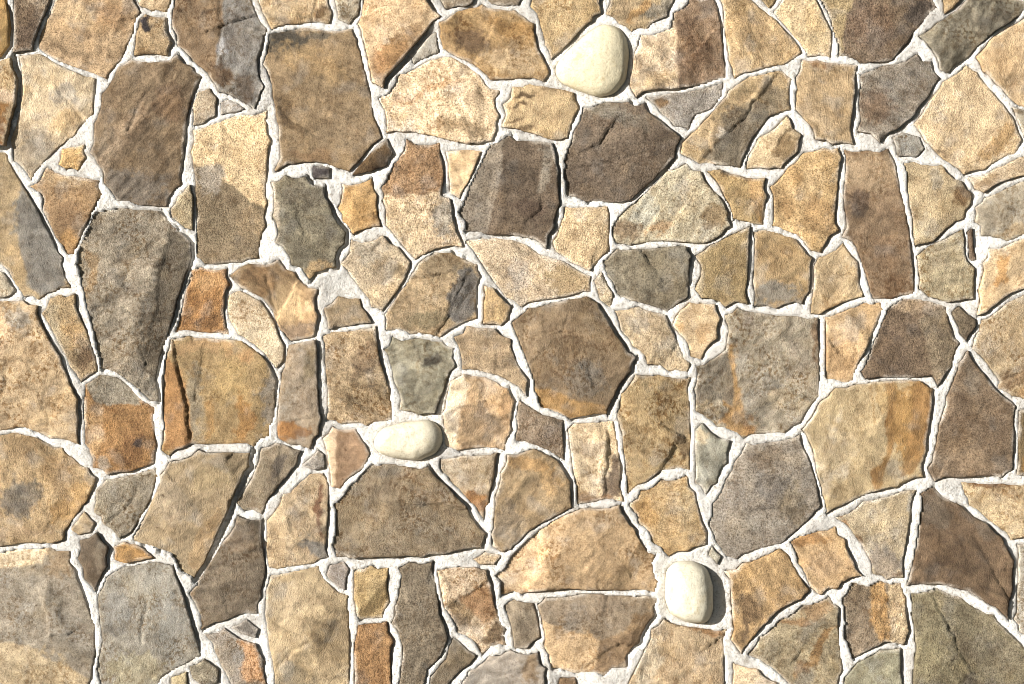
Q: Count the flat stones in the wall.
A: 150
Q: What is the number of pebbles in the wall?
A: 3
